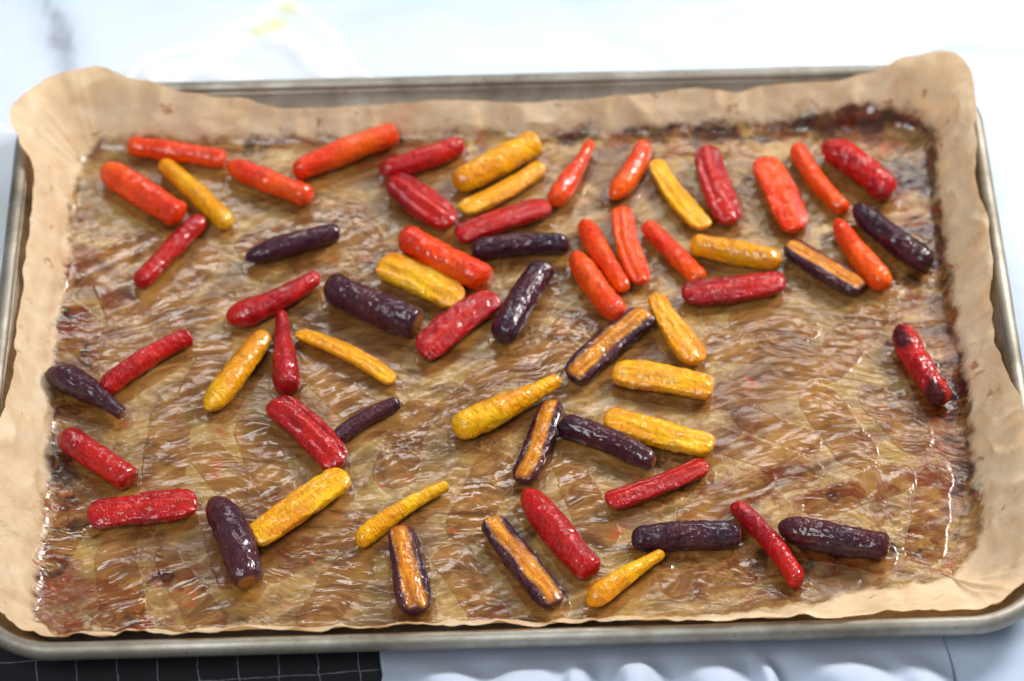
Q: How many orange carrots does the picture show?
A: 14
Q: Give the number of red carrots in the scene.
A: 18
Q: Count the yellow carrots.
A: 15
